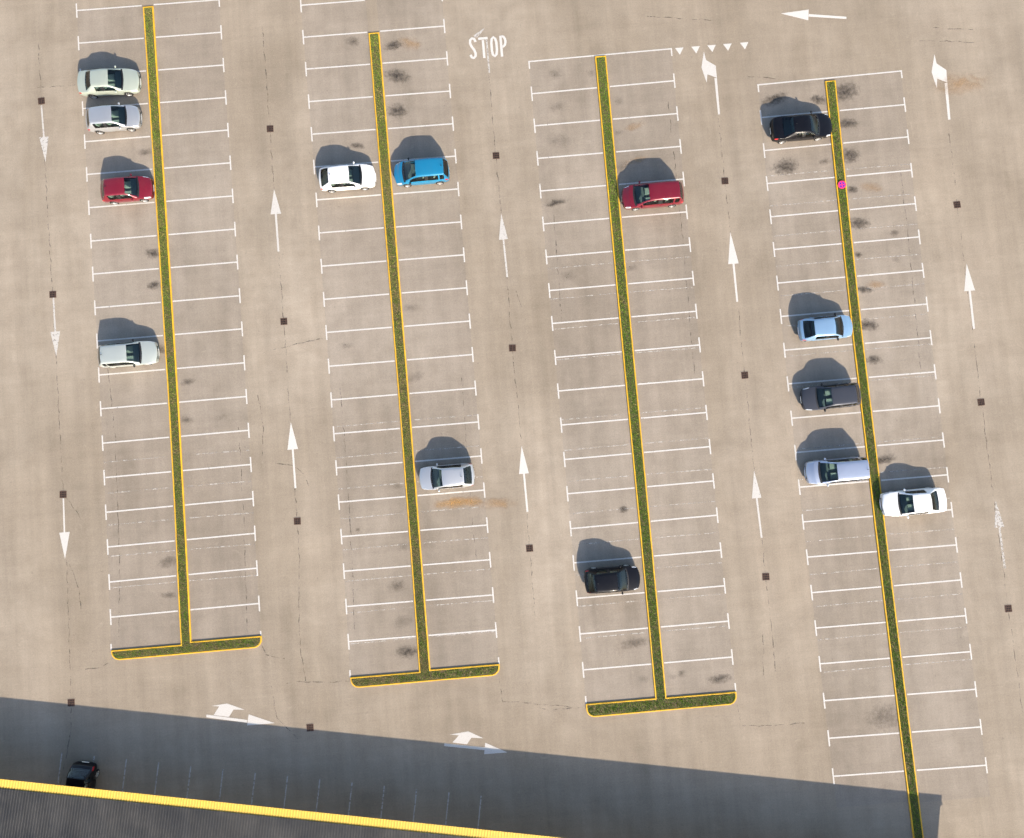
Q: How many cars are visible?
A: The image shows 15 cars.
